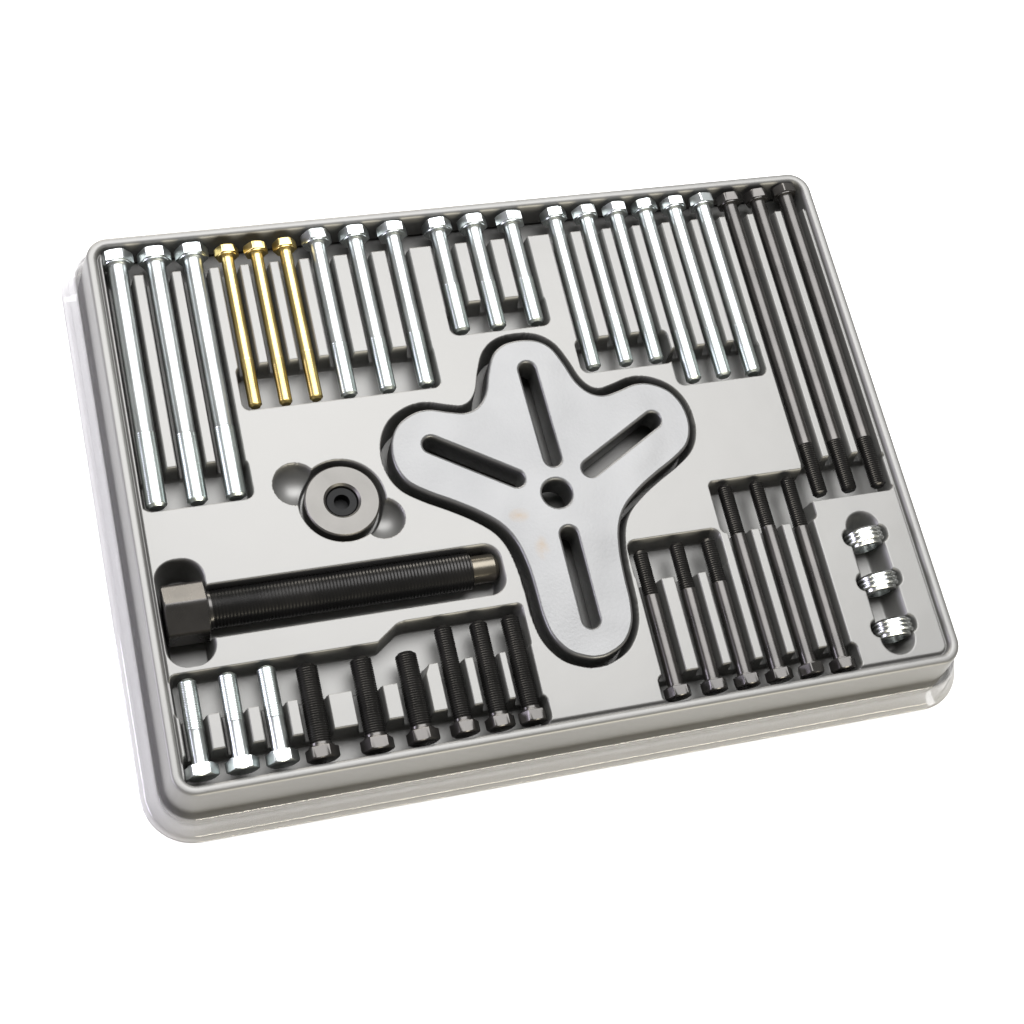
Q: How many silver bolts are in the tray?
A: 18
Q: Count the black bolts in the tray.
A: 16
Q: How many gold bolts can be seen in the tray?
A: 3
